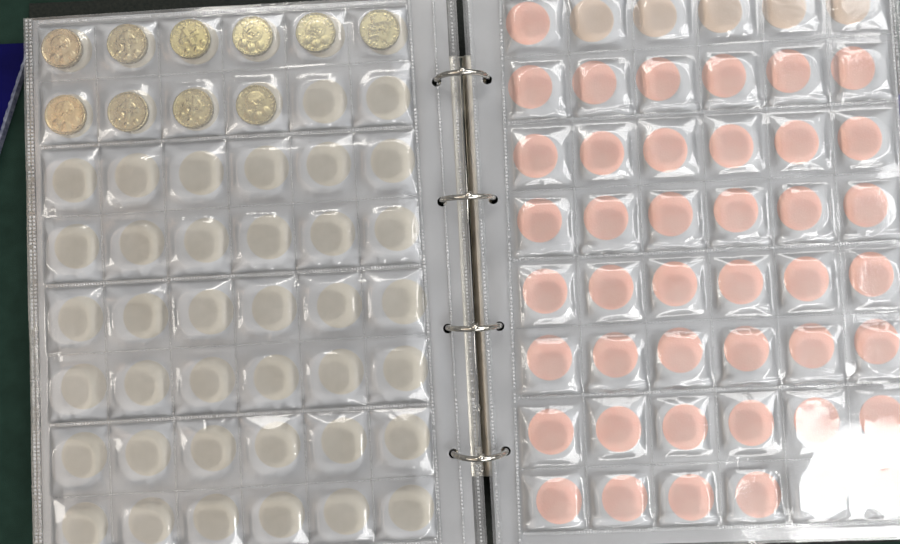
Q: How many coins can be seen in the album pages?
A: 10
